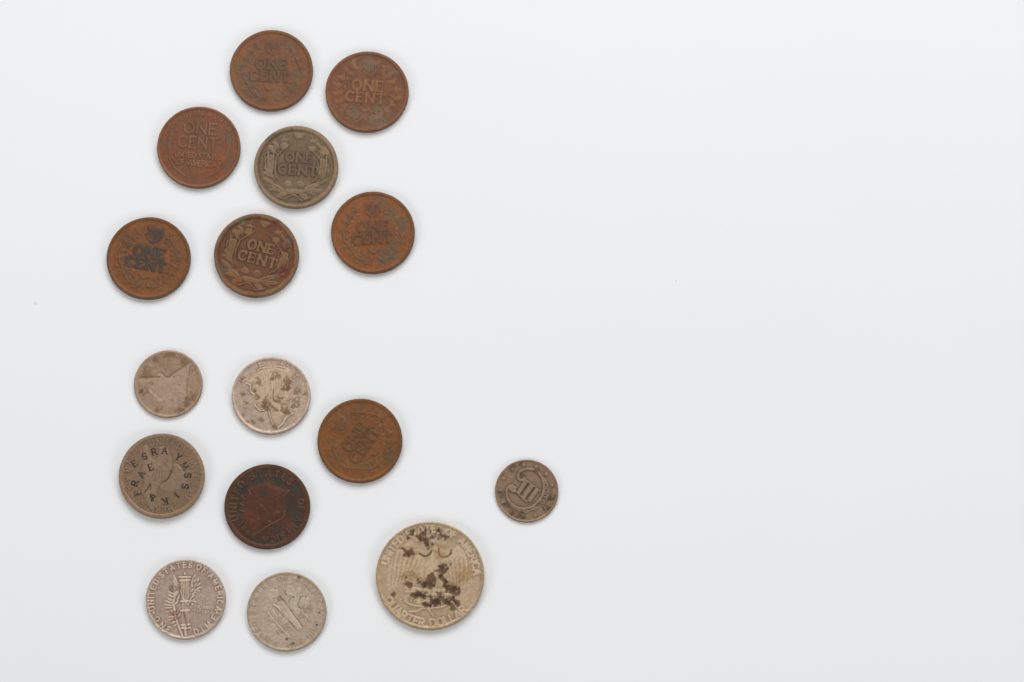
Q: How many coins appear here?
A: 16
